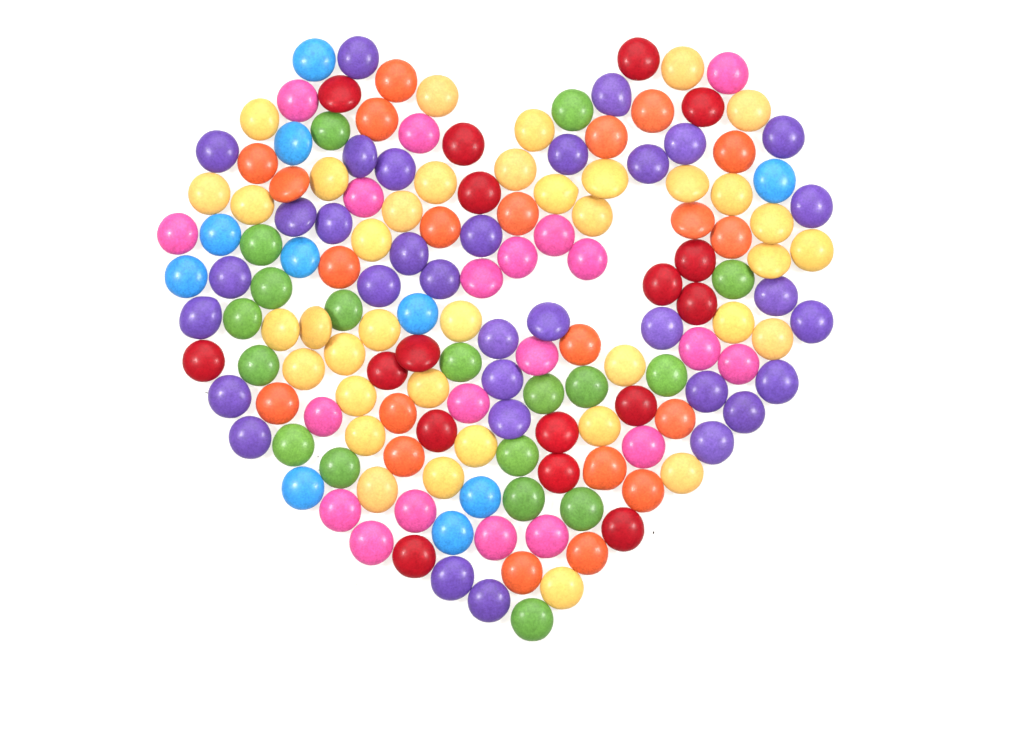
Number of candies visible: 157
